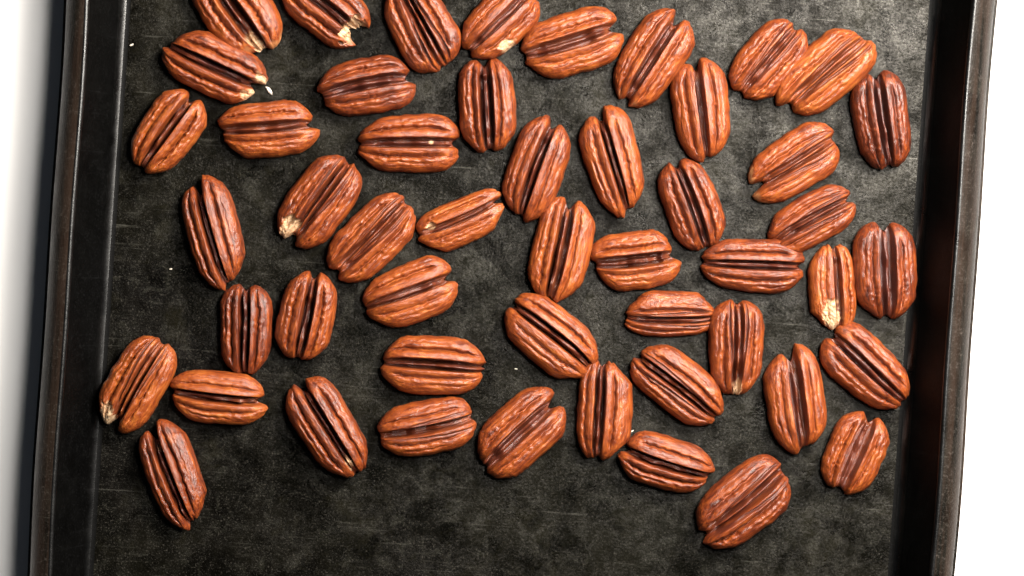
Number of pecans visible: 50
